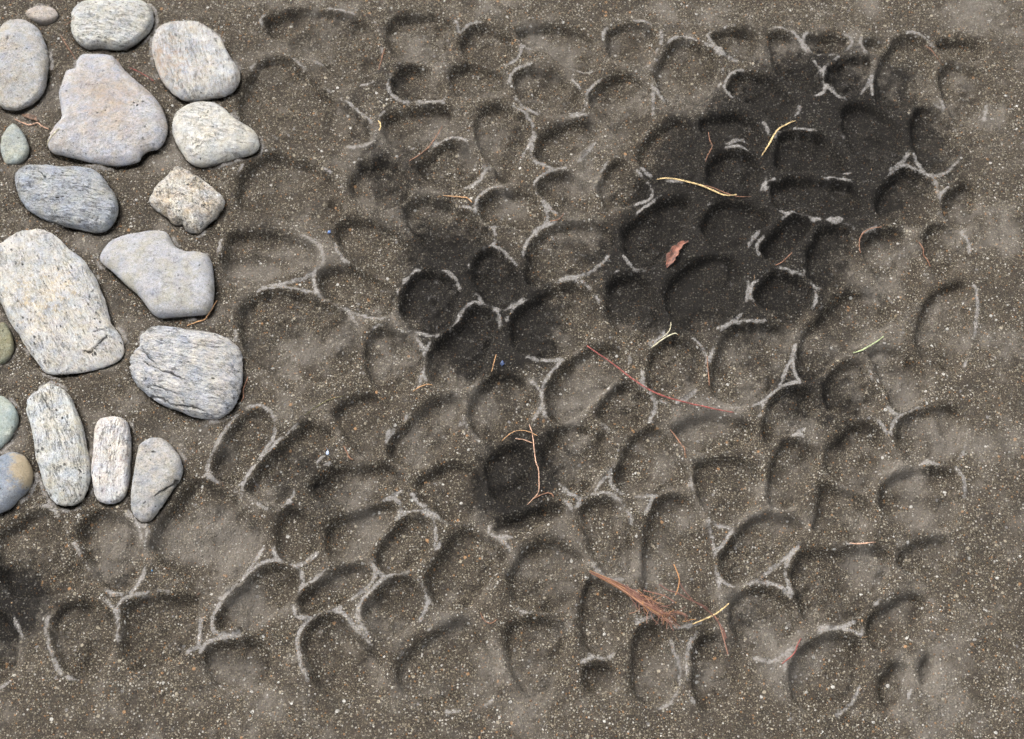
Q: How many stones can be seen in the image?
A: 18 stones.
